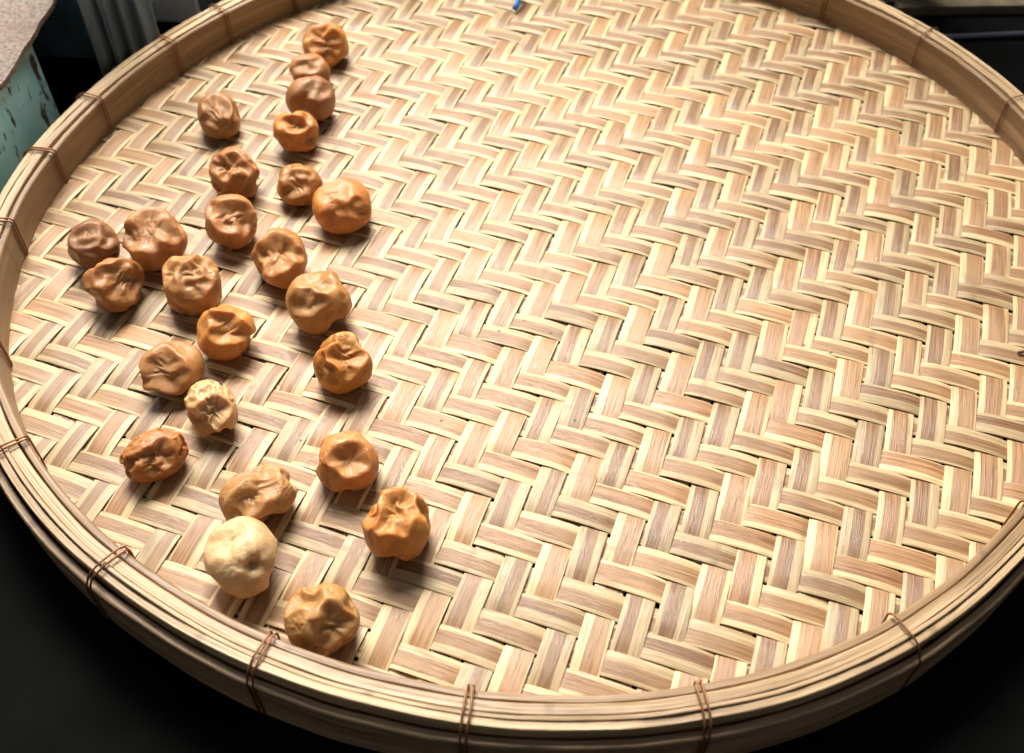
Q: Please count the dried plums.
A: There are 25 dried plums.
